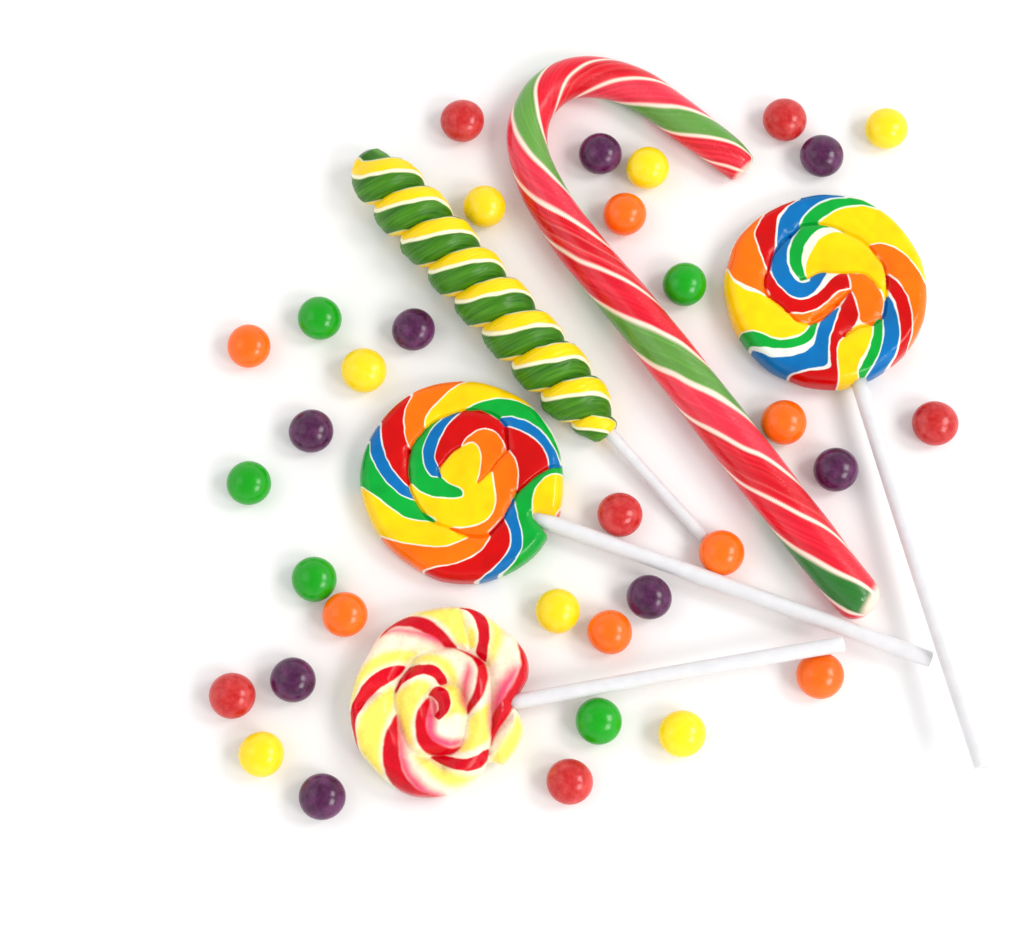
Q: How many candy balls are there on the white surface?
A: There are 33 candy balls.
